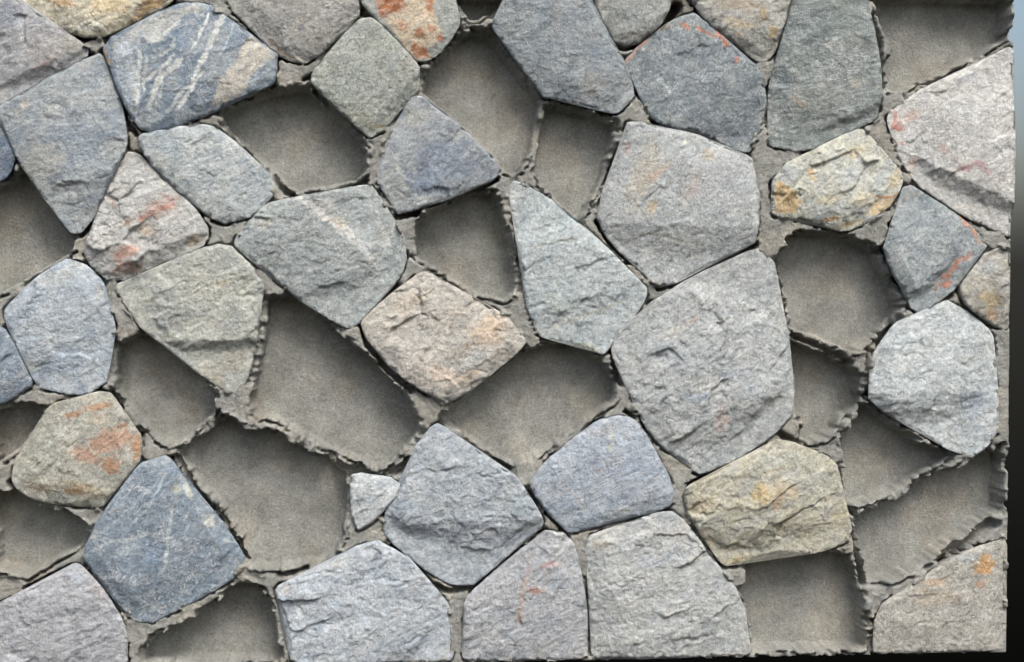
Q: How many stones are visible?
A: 40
